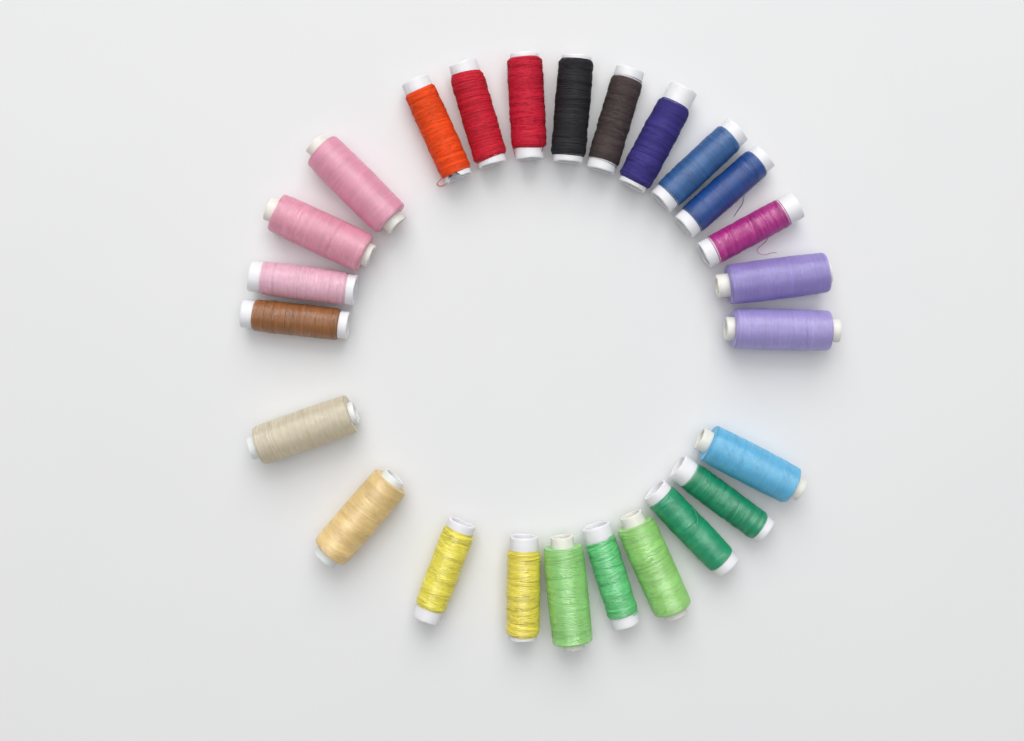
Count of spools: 25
